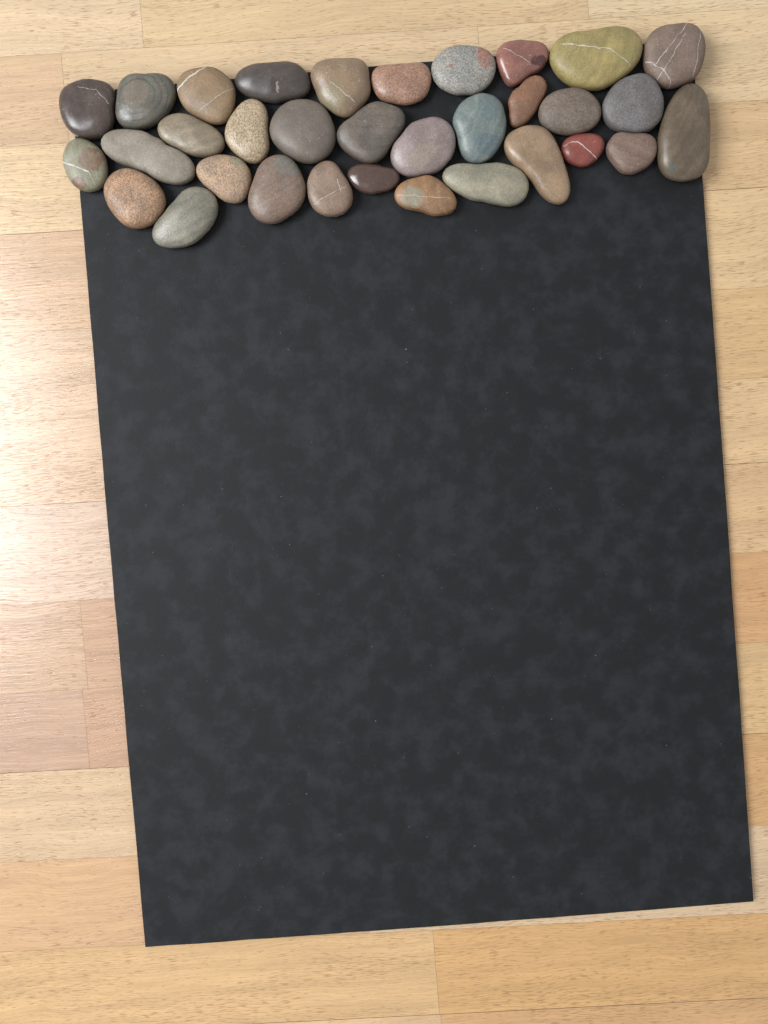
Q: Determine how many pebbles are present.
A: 33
